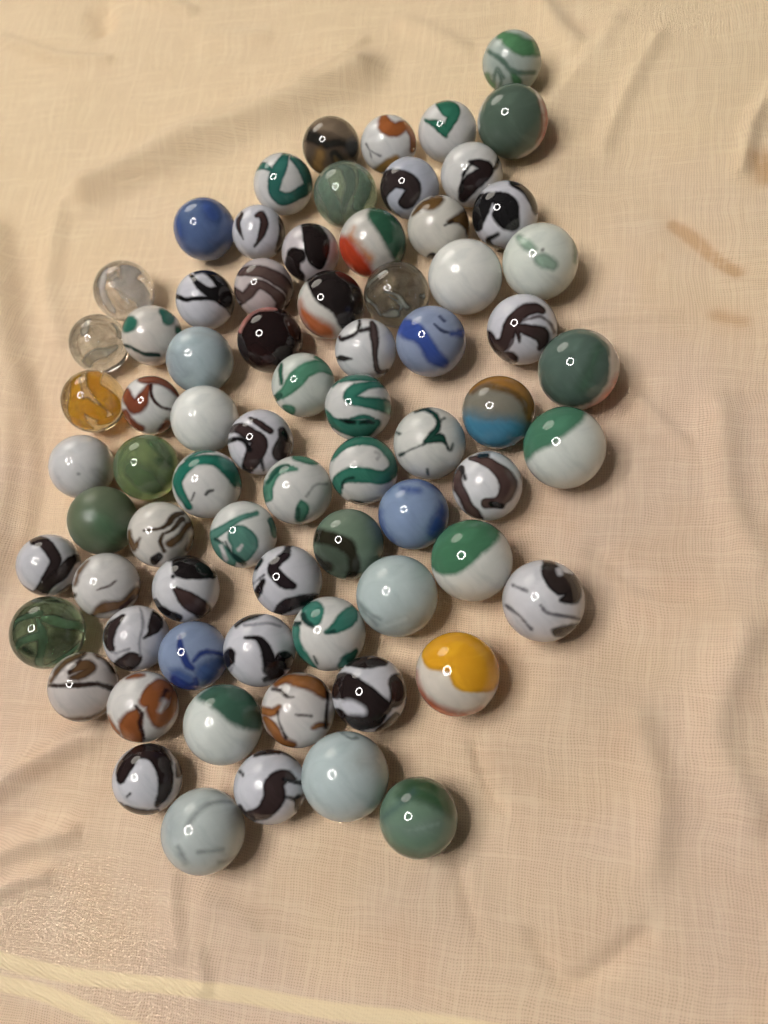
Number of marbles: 73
